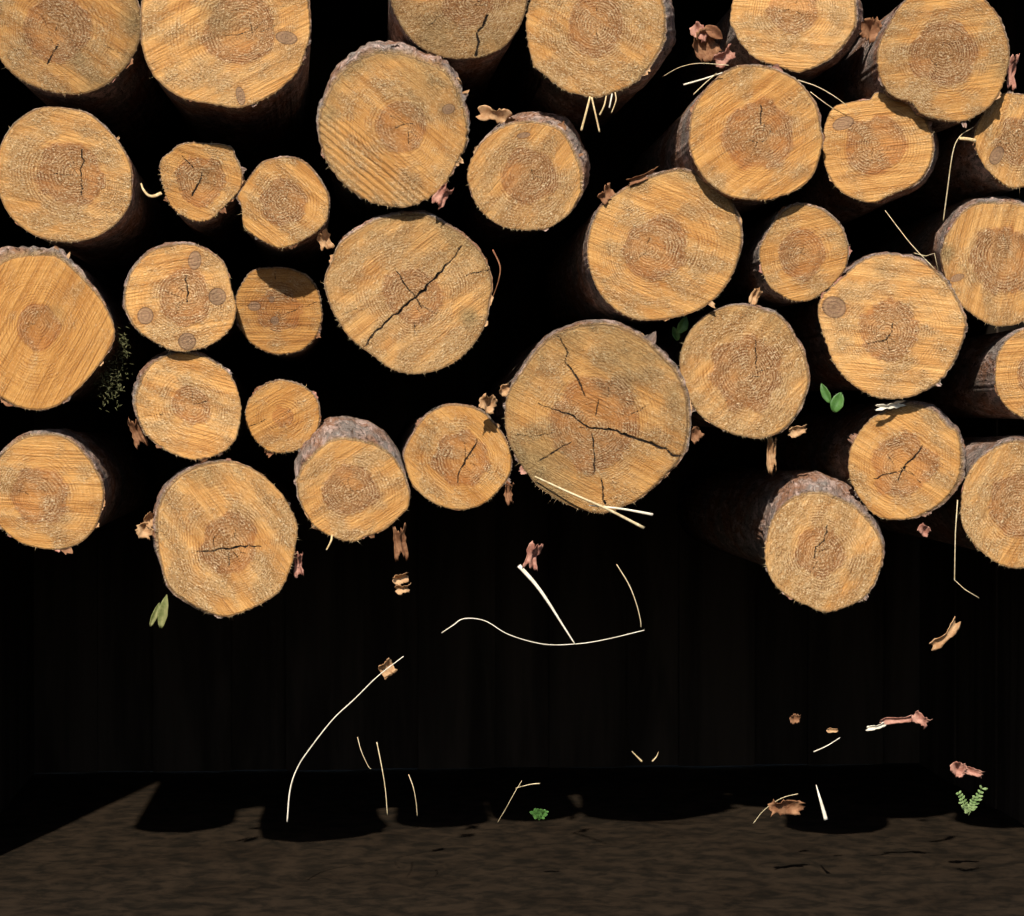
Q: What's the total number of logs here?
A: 34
